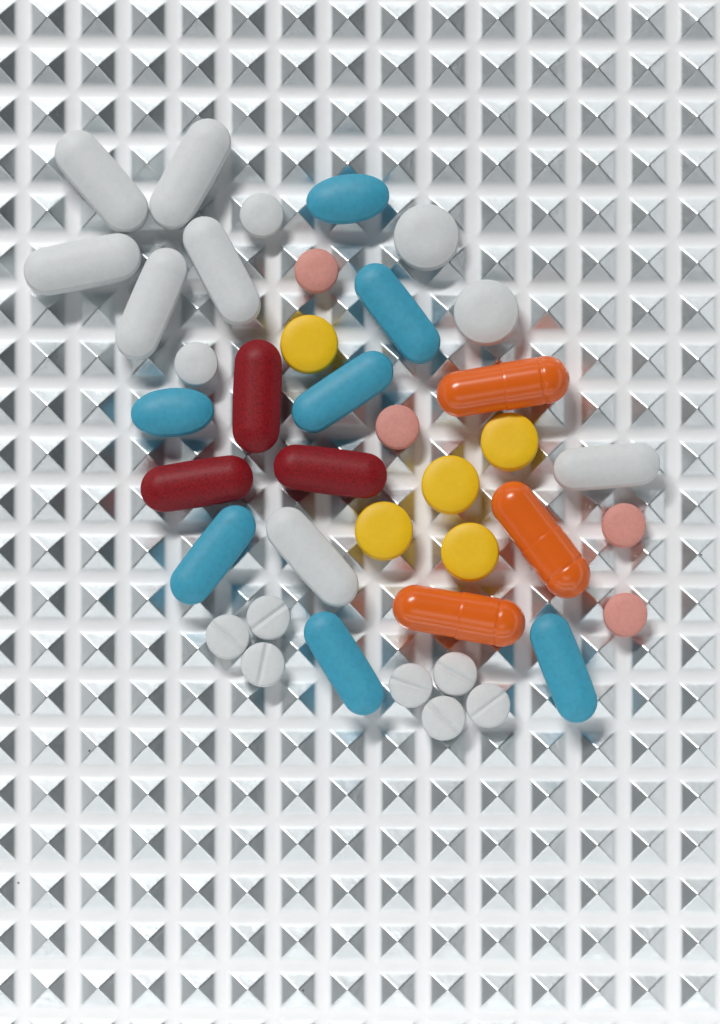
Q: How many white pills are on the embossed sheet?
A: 18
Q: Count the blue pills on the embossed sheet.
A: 7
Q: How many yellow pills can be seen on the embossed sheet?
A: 5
